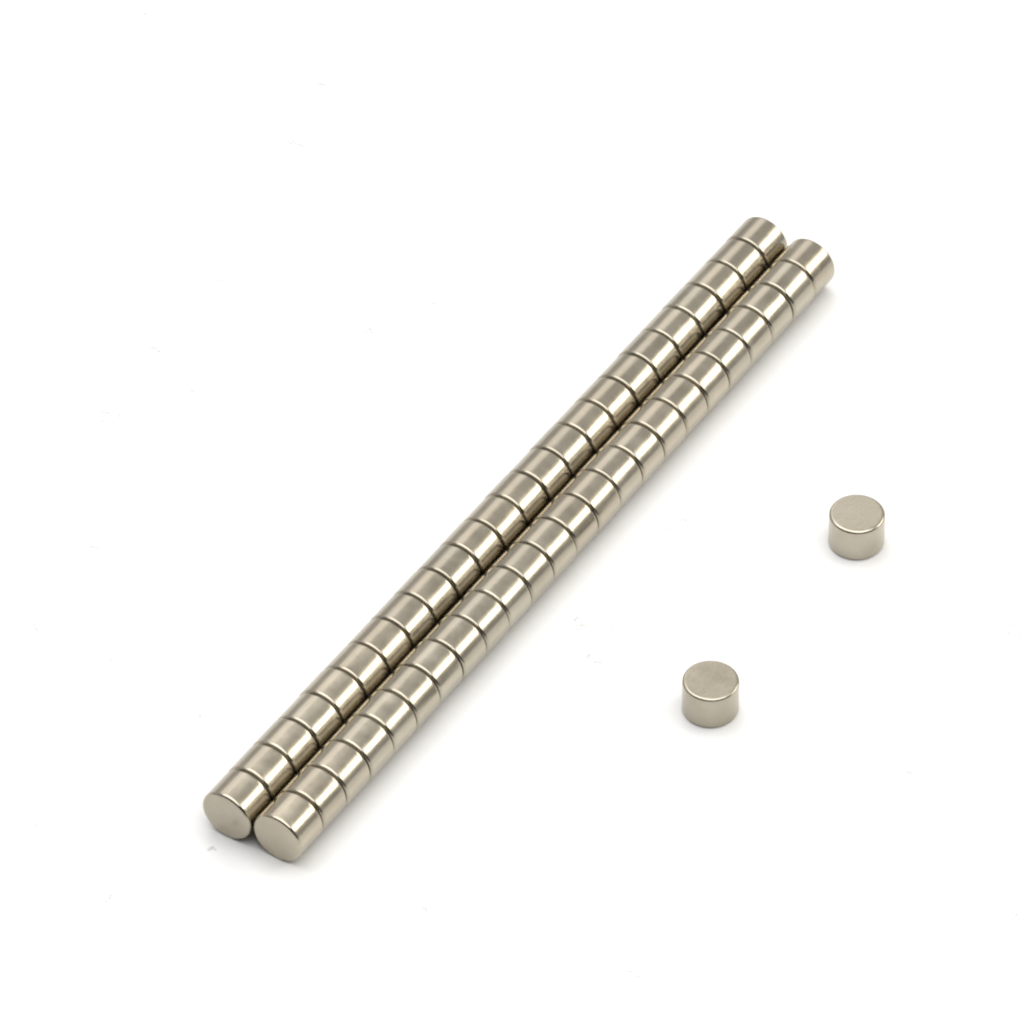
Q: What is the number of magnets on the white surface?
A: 50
